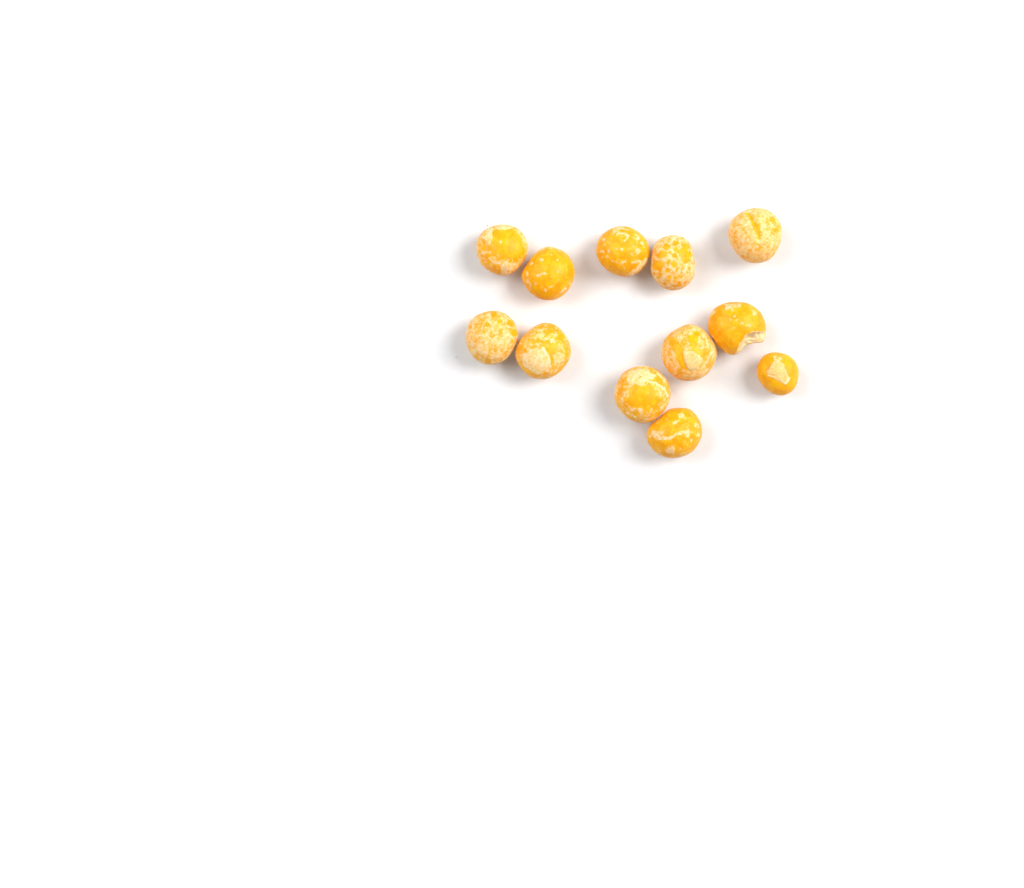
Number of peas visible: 12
